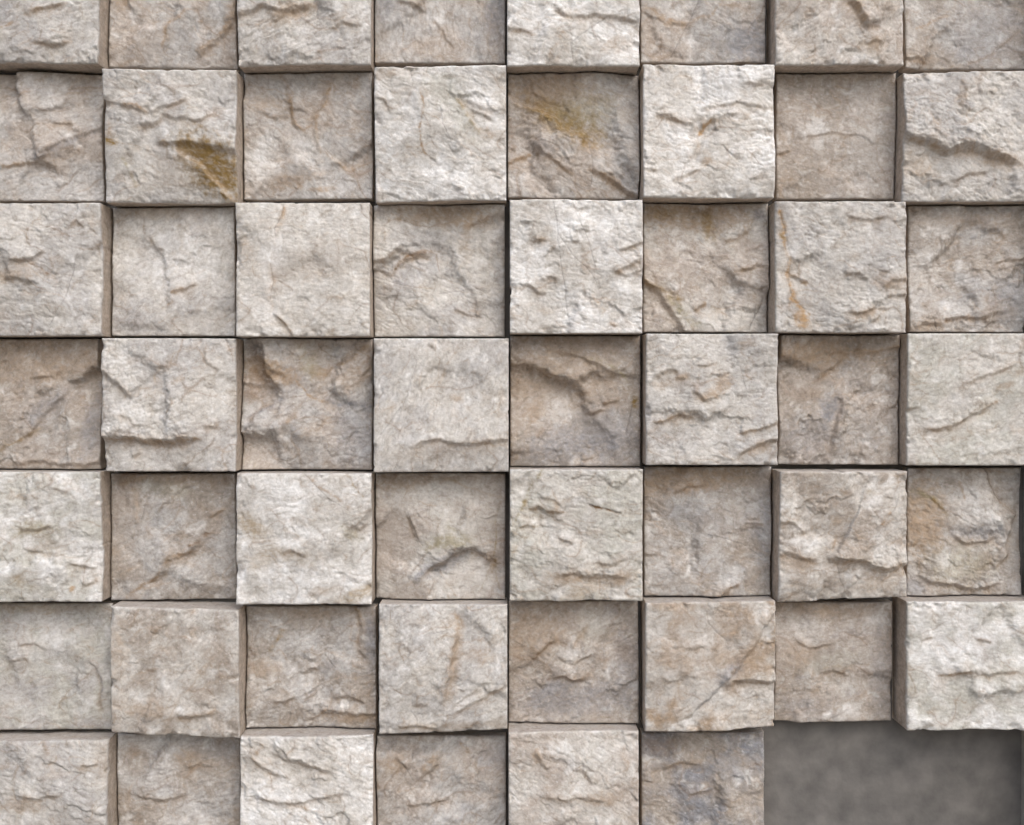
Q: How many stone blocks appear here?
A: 54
